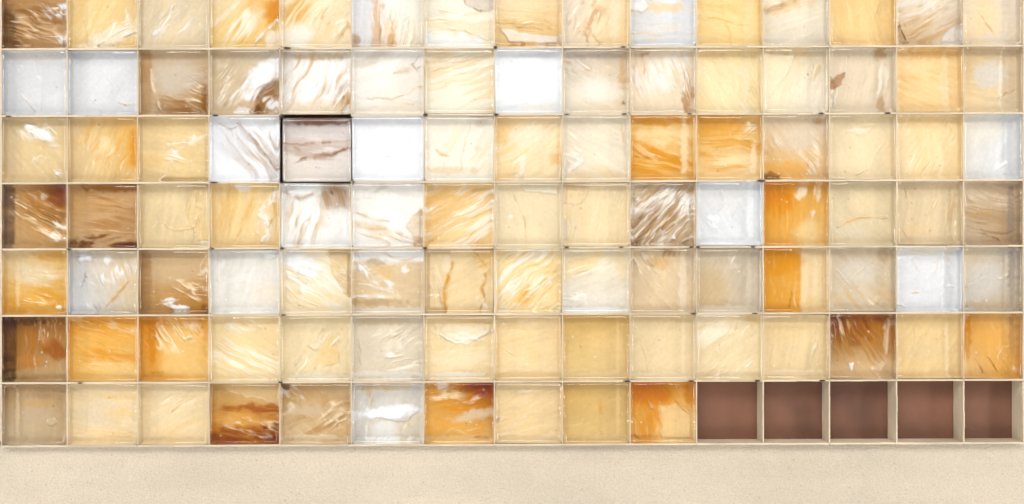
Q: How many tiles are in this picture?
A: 100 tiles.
